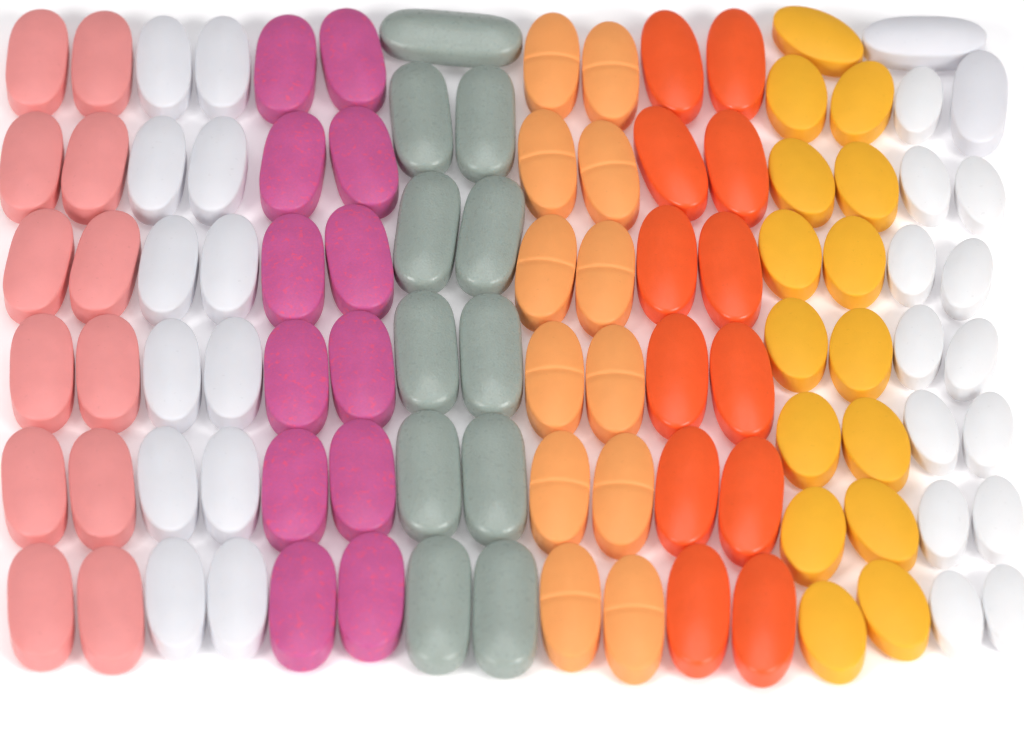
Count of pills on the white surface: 101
